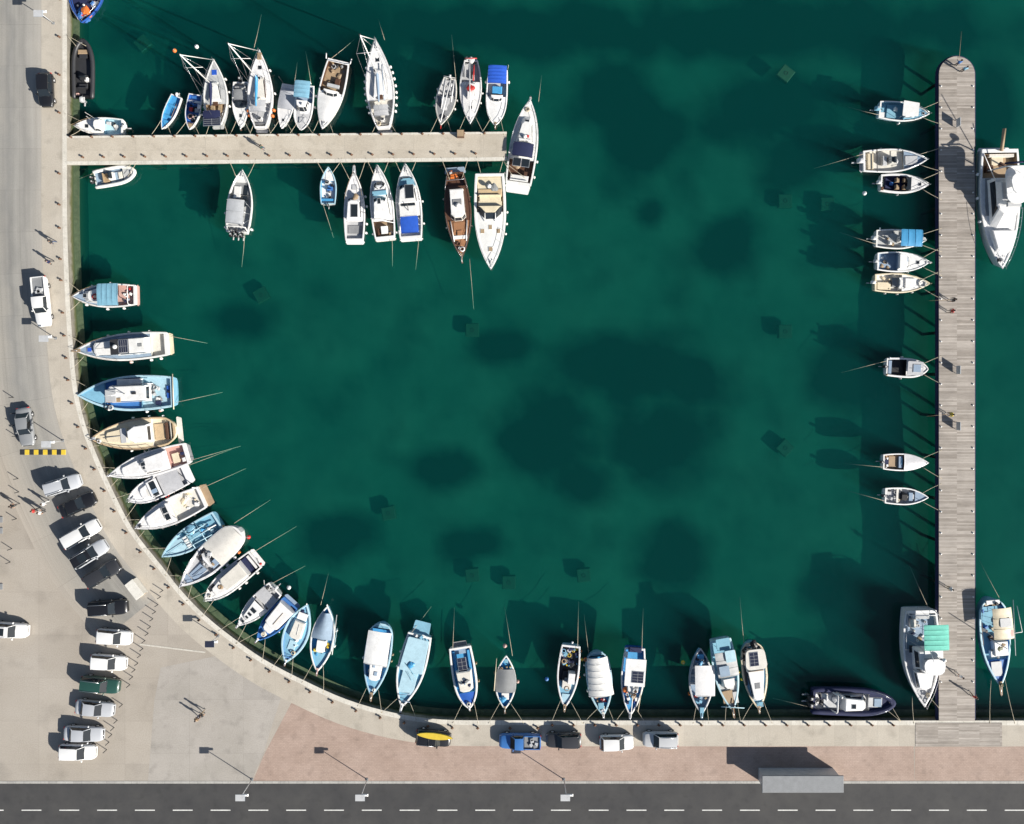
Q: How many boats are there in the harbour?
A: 61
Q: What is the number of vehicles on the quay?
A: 21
